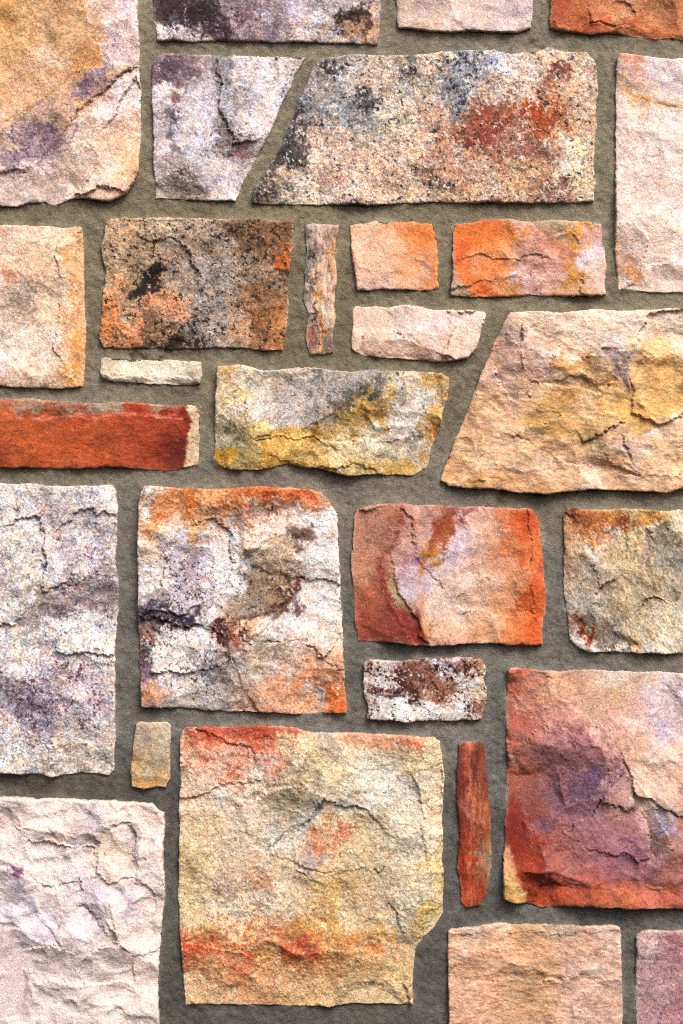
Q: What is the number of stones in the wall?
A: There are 29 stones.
